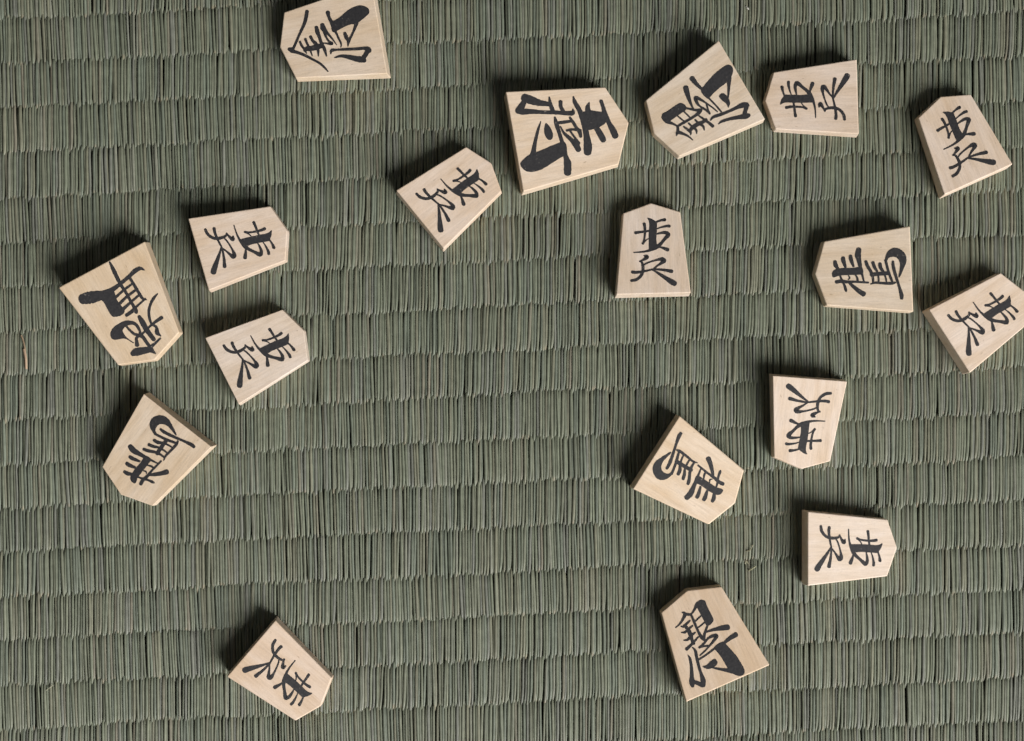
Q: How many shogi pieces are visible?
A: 18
